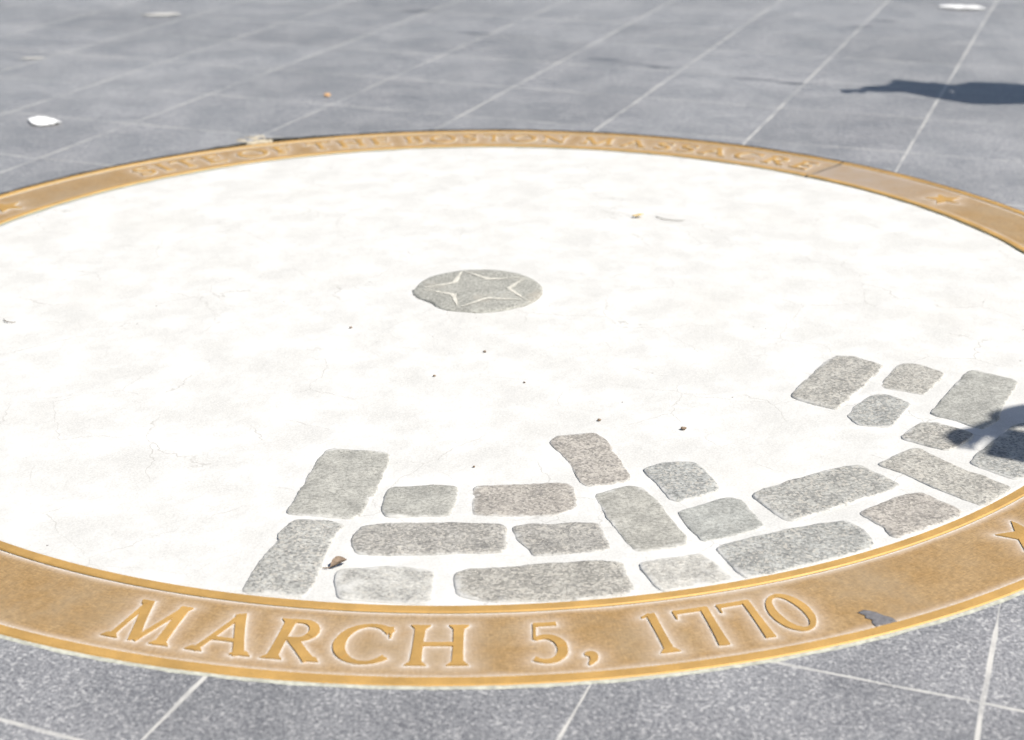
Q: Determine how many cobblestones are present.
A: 23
